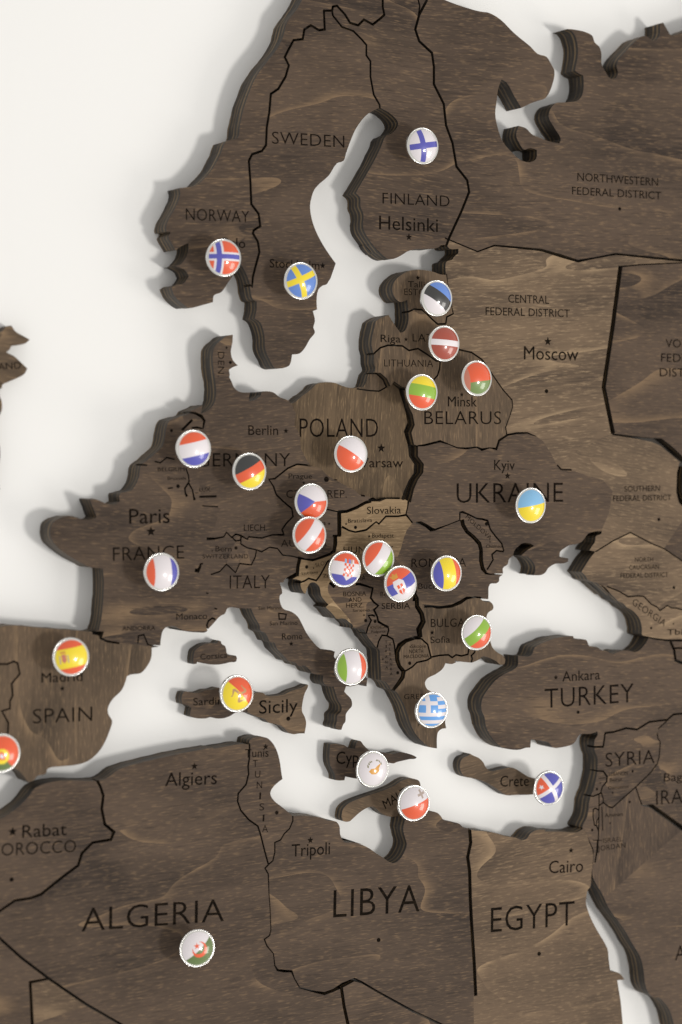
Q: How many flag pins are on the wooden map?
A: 28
